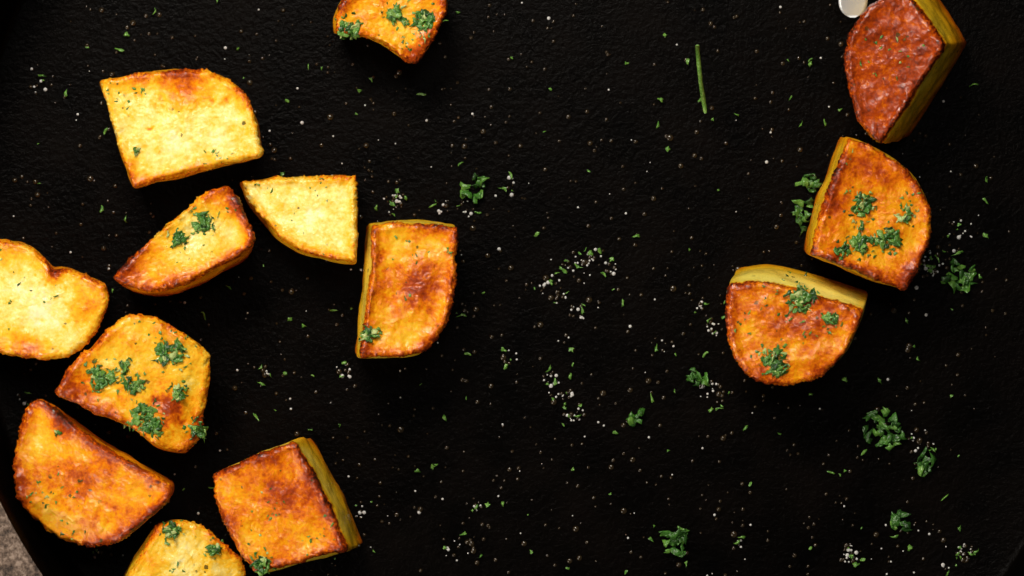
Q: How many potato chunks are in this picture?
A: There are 13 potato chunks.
